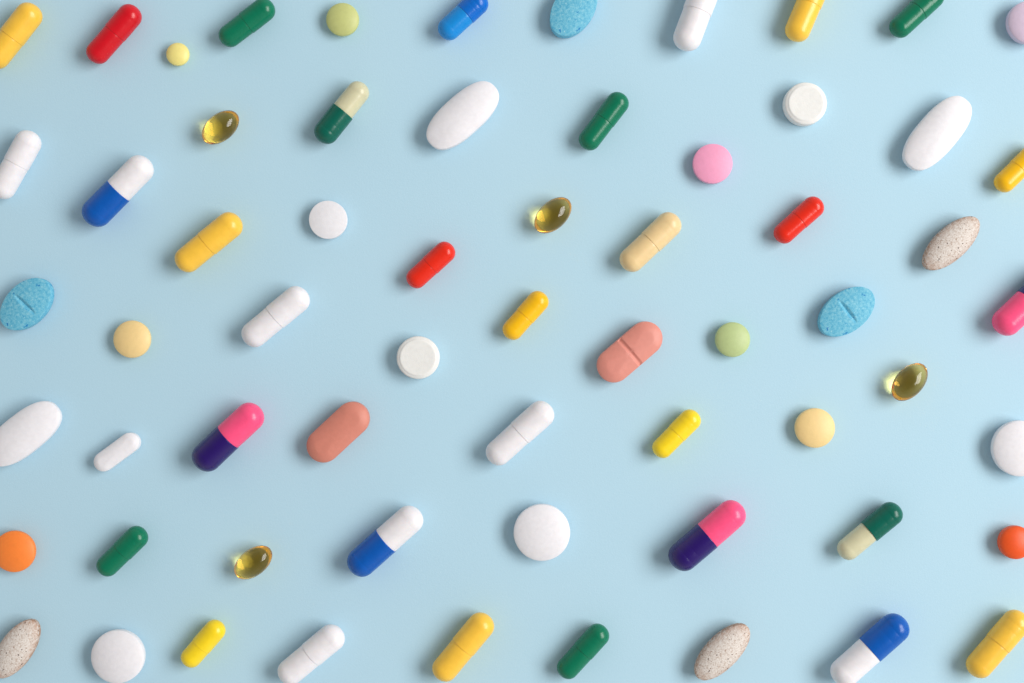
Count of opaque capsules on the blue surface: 32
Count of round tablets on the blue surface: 15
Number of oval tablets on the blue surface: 12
